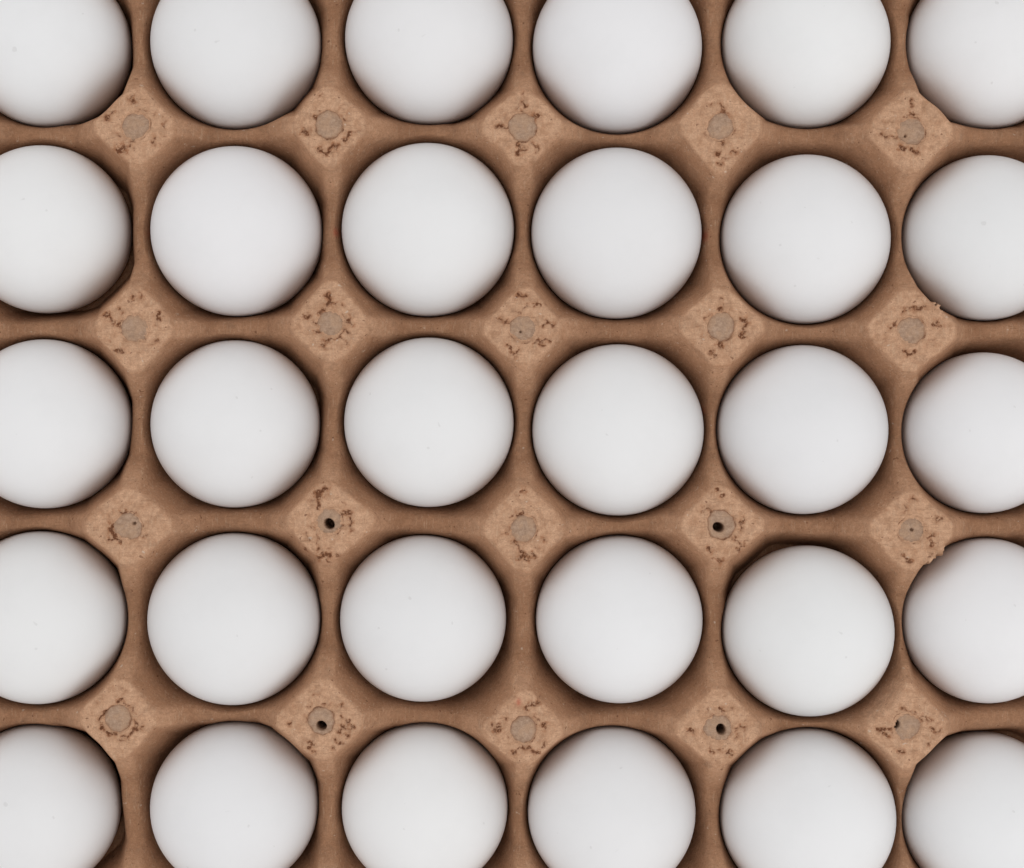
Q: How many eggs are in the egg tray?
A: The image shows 30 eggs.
